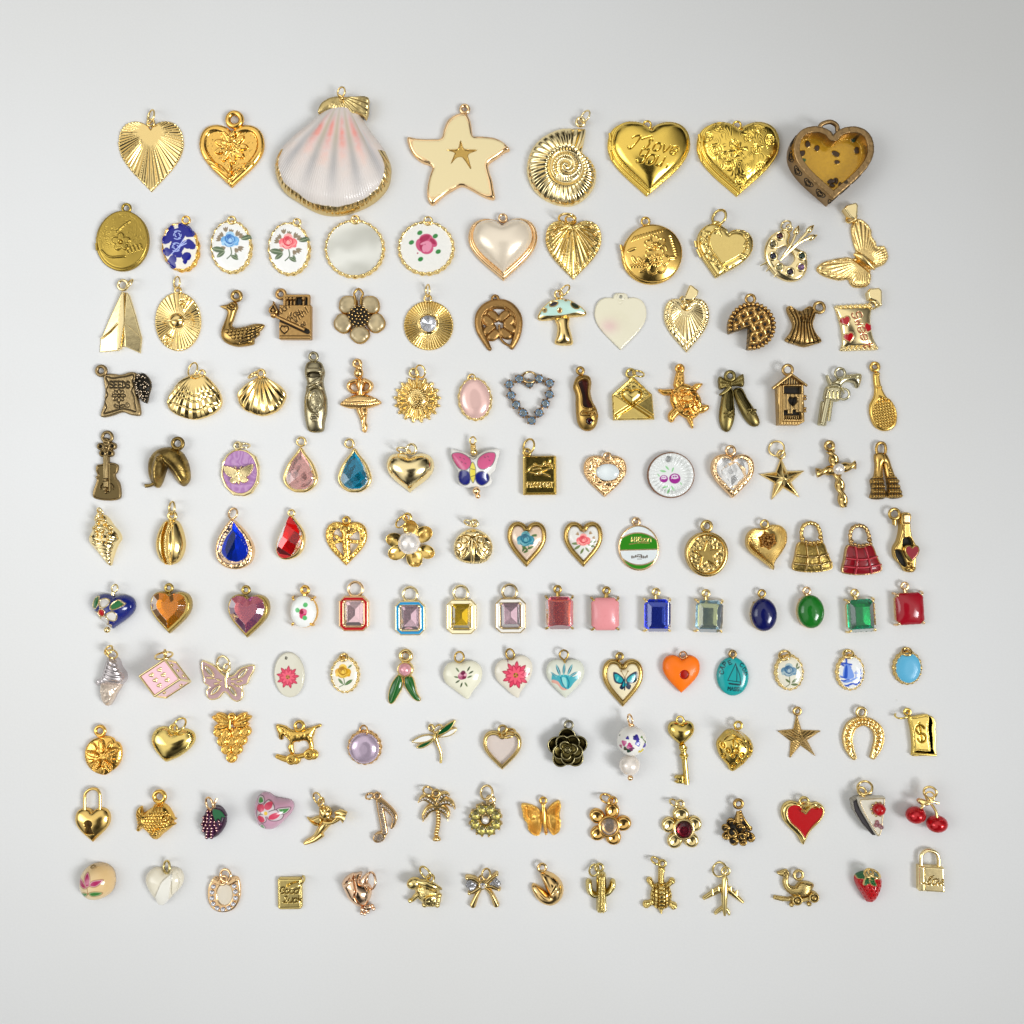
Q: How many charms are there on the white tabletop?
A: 151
